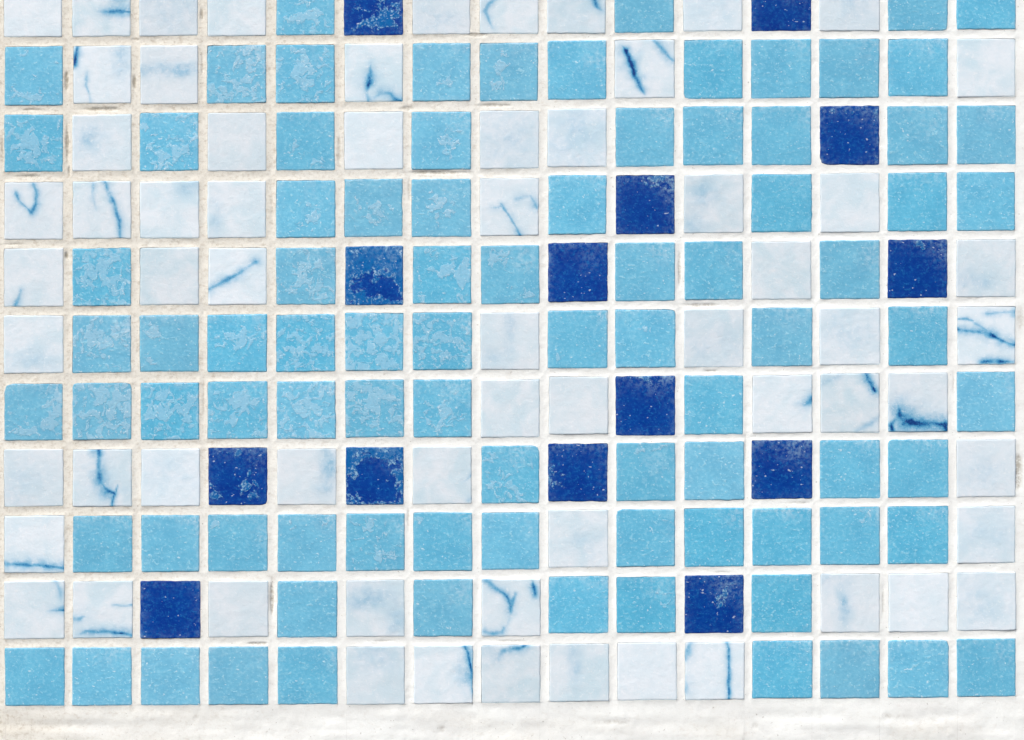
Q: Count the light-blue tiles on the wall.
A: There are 87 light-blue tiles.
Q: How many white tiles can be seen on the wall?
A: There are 64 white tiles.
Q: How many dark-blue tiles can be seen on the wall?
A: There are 14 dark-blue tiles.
